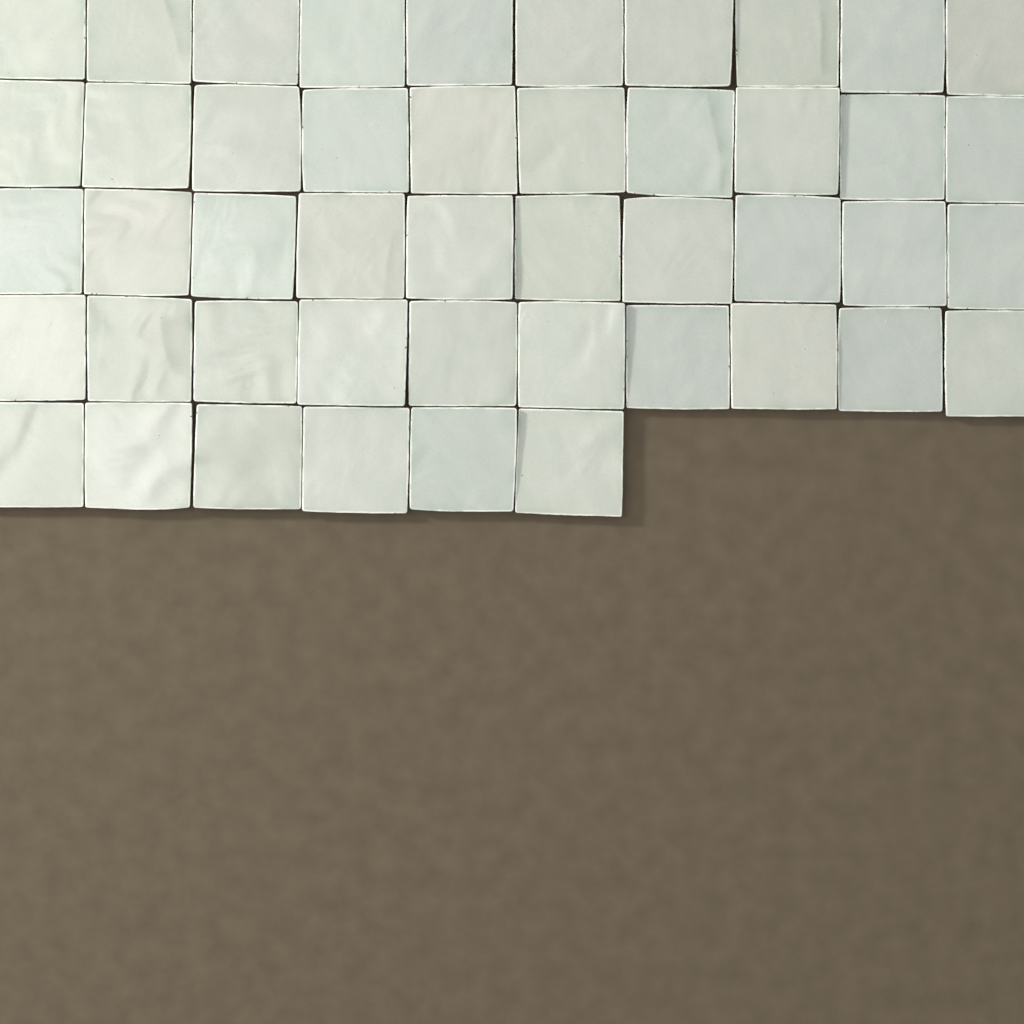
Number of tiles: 46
